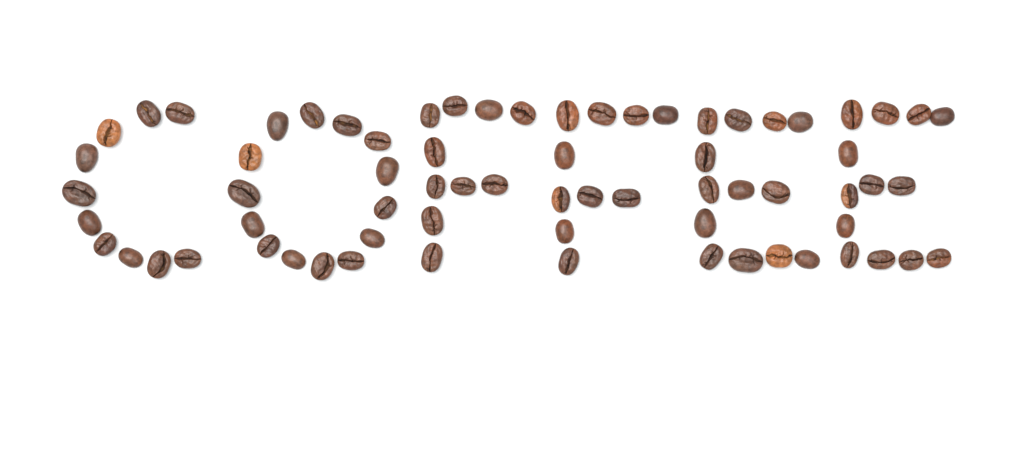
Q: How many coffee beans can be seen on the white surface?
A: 70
